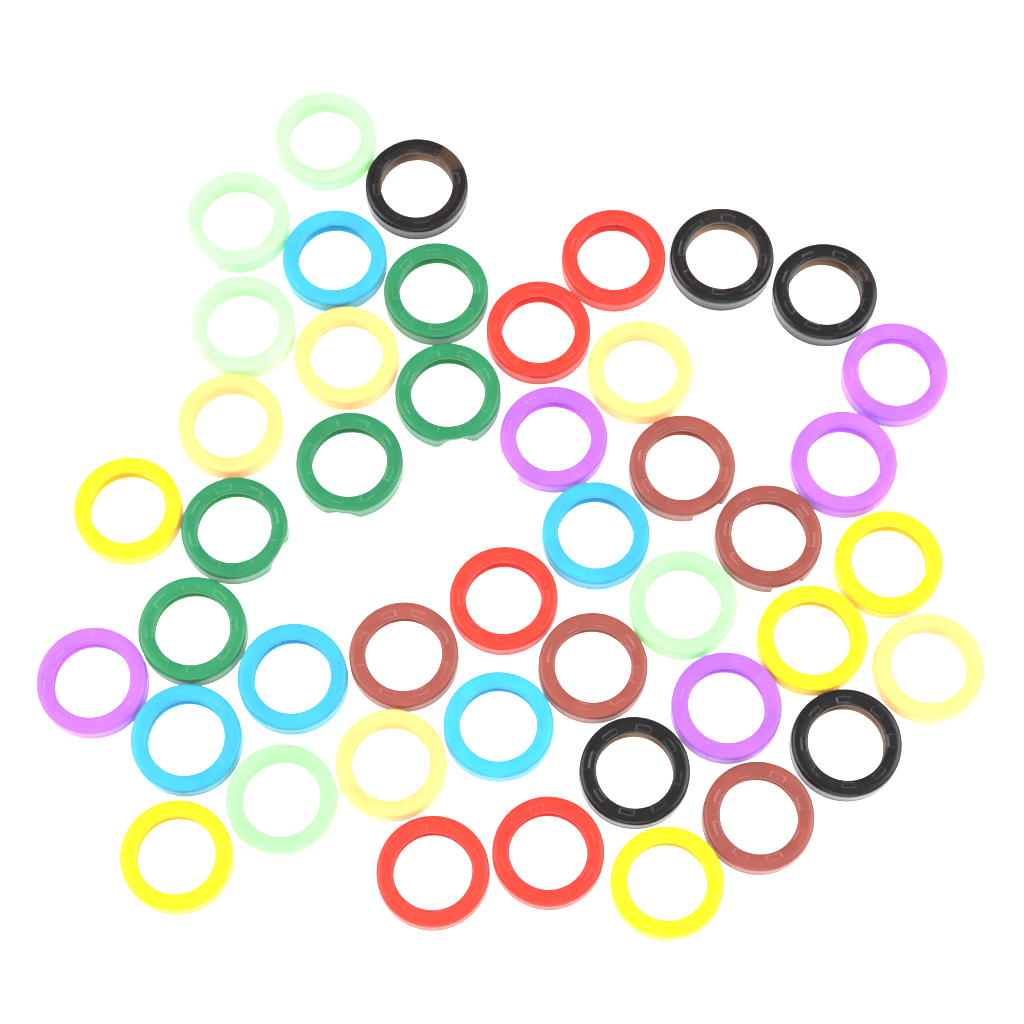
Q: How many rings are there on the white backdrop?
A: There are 45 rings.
